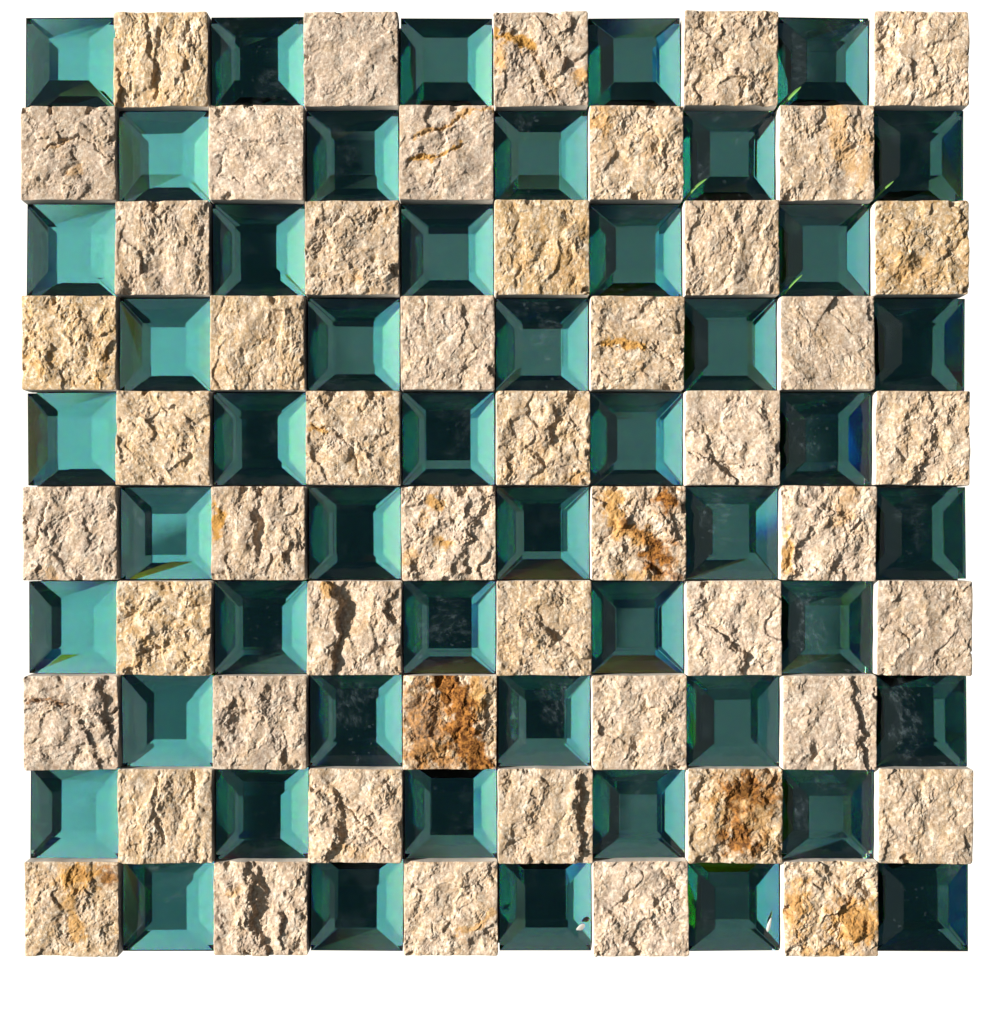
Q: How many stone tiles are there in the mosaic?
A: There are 50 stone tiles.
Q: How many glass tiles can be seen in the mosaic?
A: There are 50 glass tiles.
